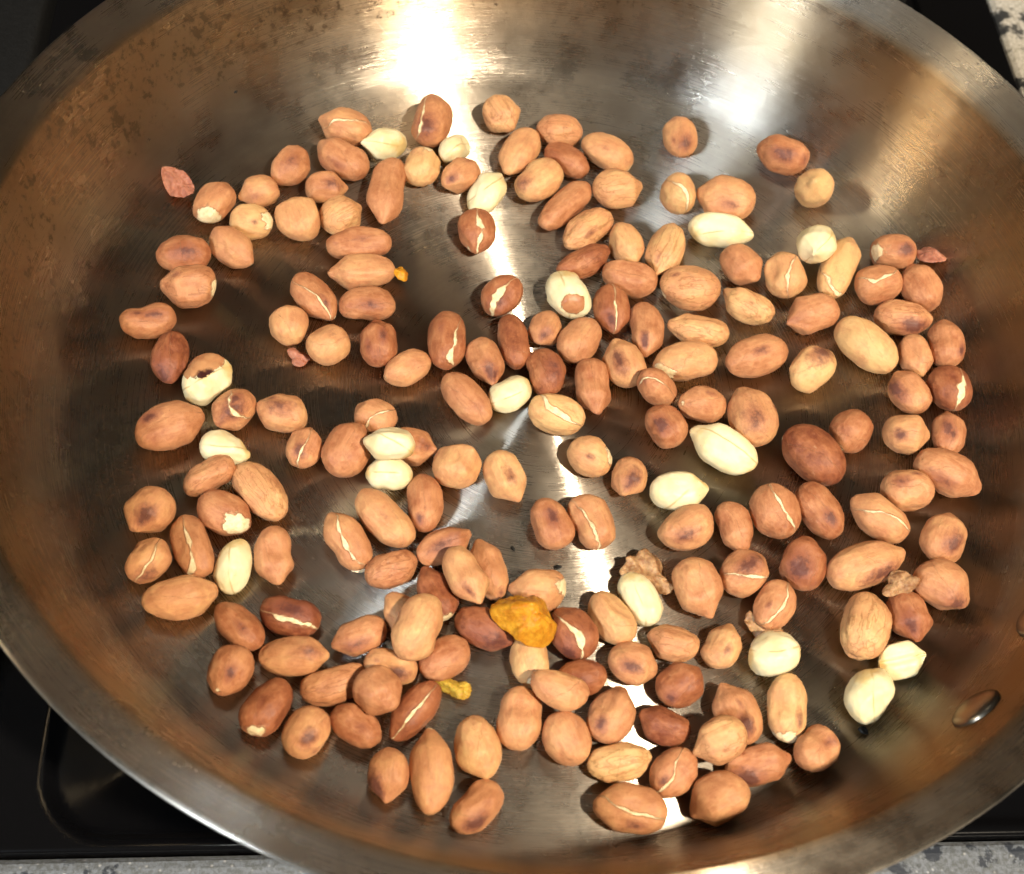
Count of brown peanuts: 173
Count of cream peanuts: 18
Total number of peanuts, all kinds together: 191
